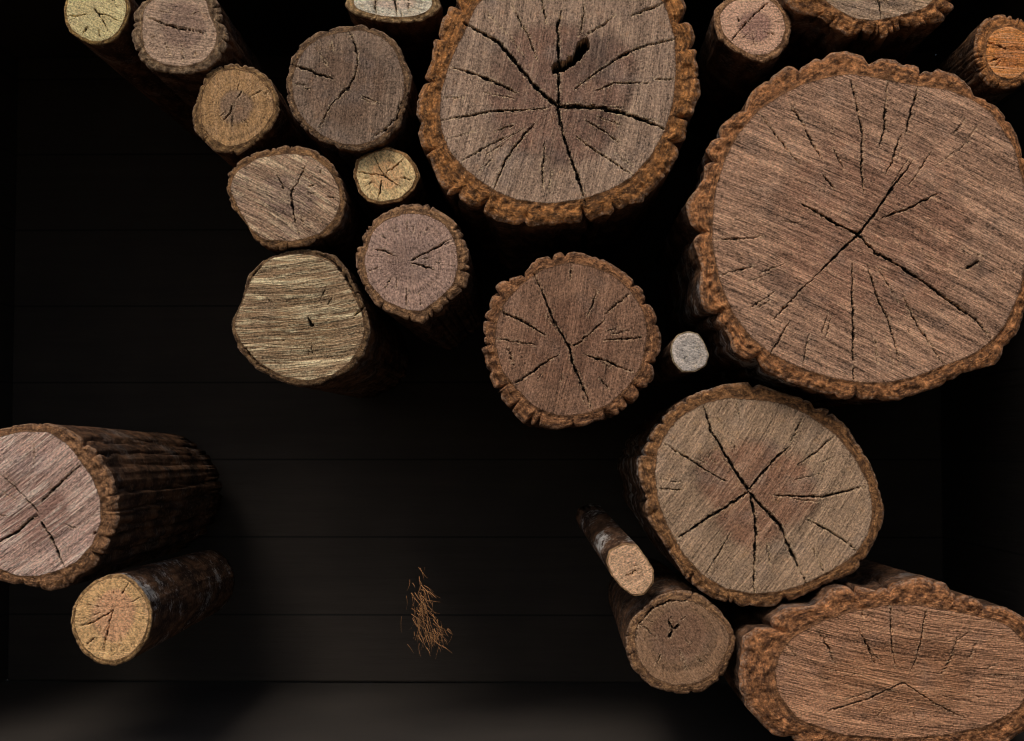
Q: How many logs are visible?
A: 22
